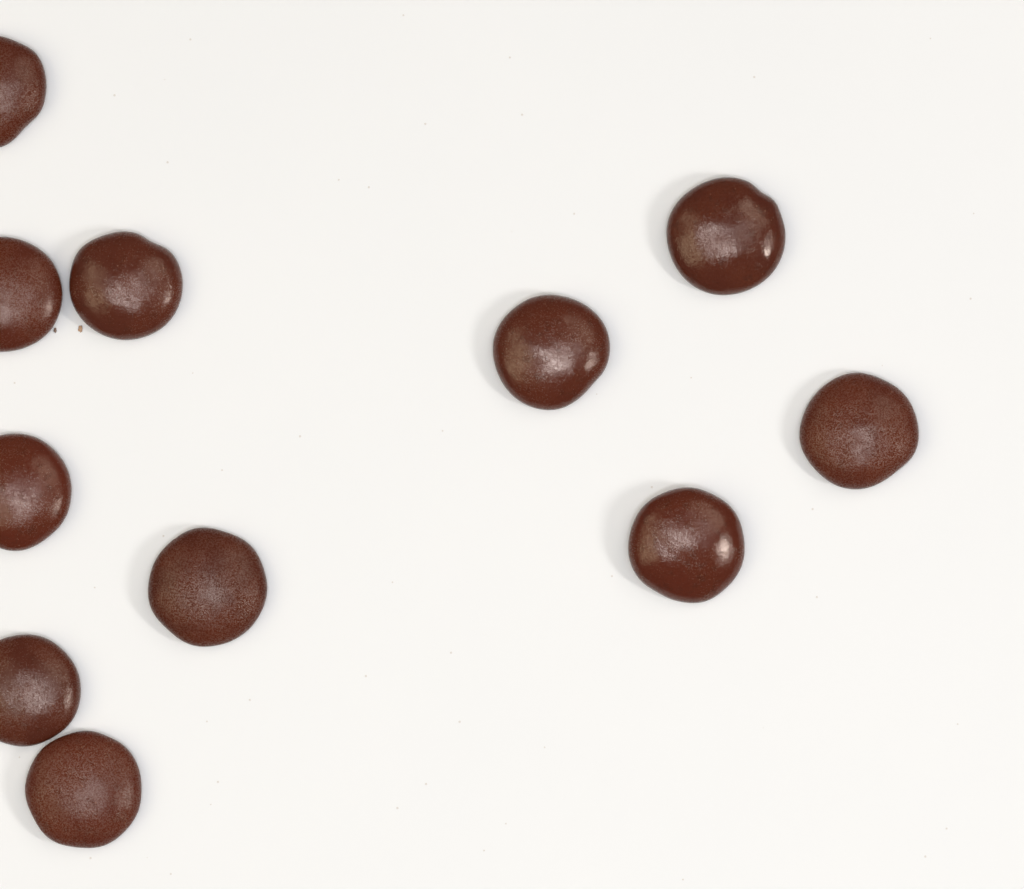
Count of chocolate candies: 11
